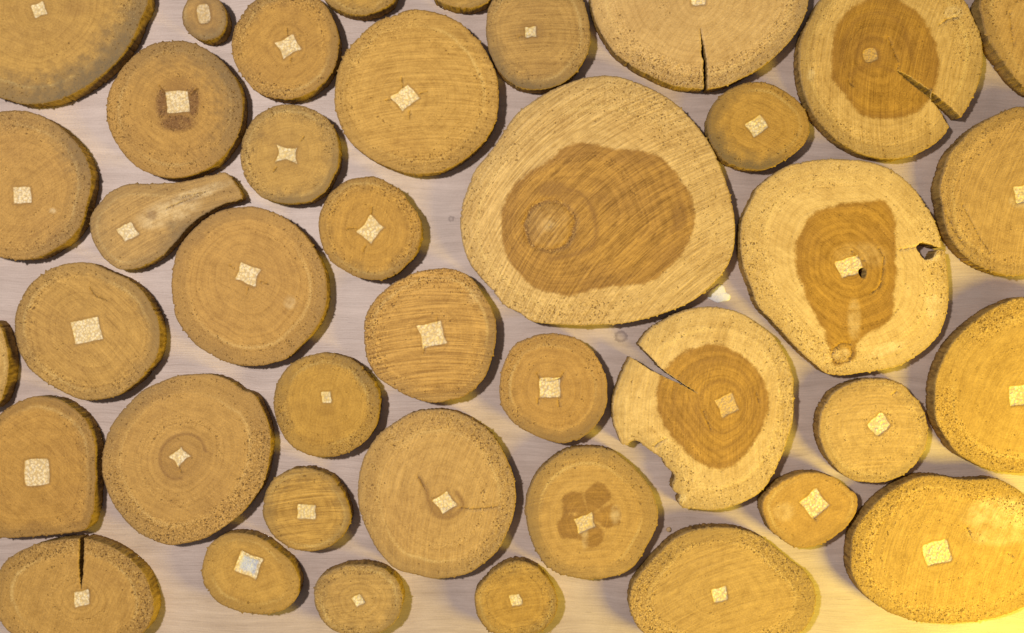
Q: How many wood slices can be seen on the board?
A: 40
